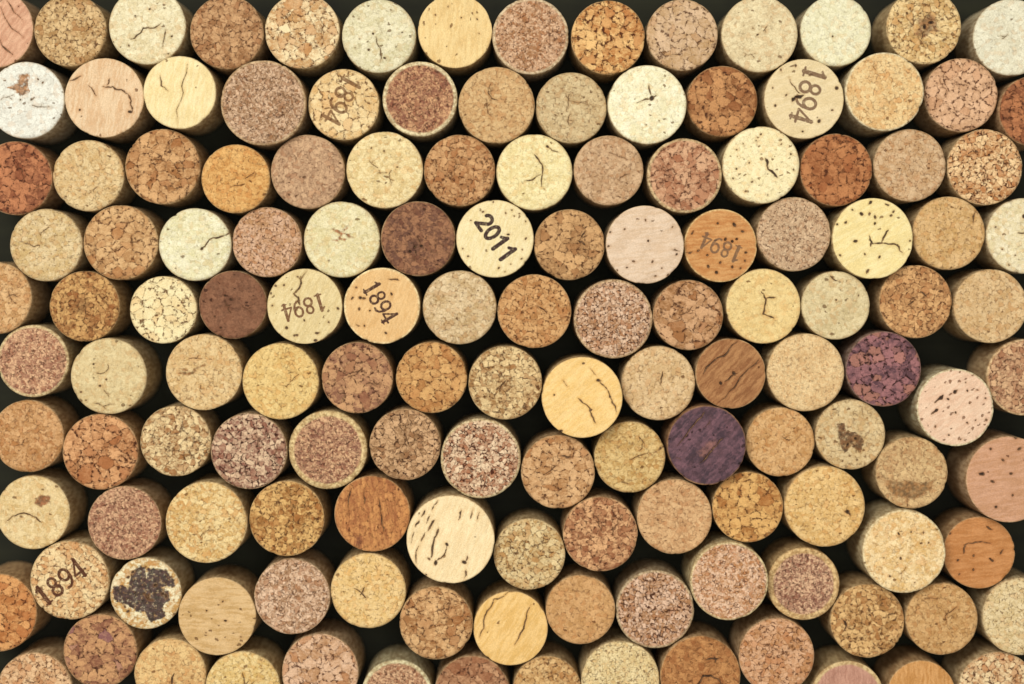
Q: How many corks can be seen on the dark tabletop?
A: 140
